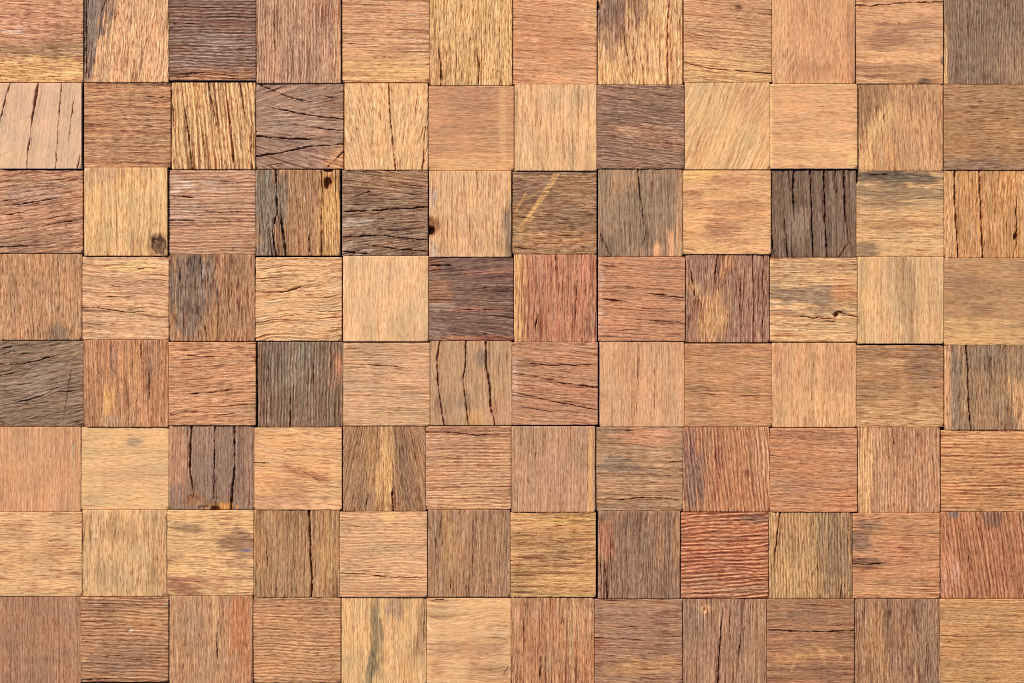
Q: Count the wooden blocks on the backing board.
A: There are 96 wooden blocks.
